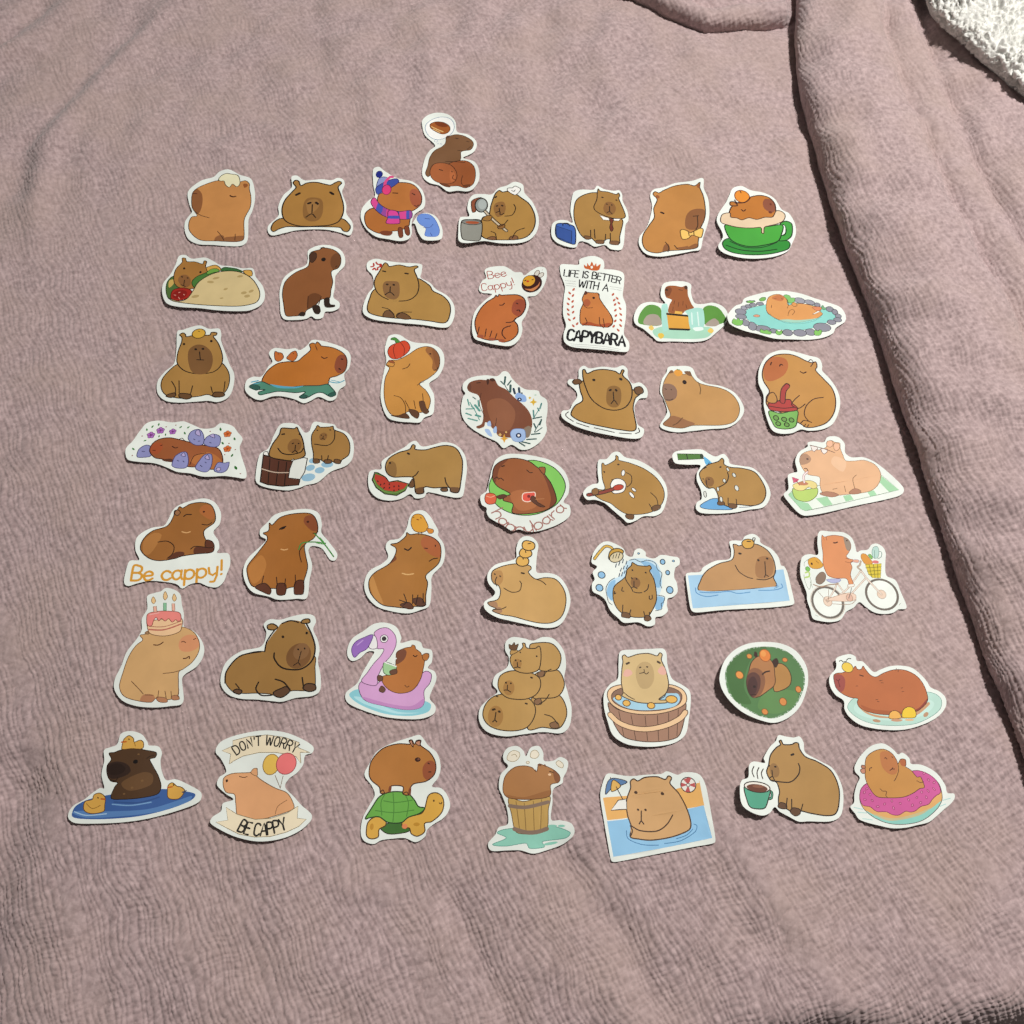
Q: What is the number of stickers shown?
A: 50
